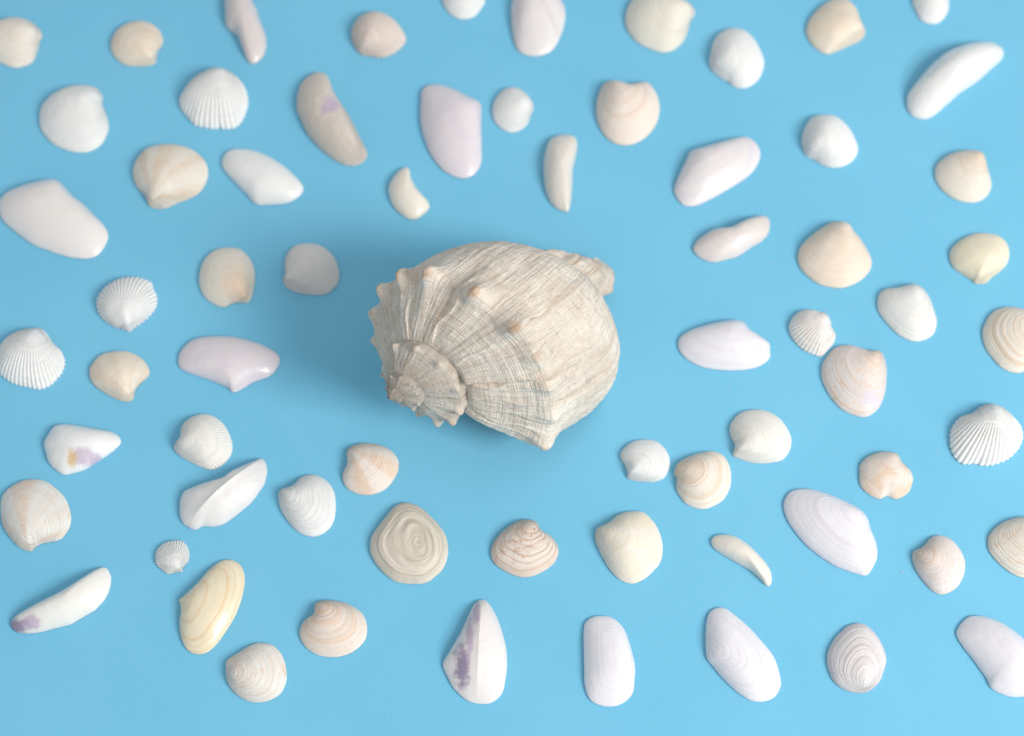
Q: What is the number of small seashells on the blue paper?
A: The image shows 67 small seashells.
